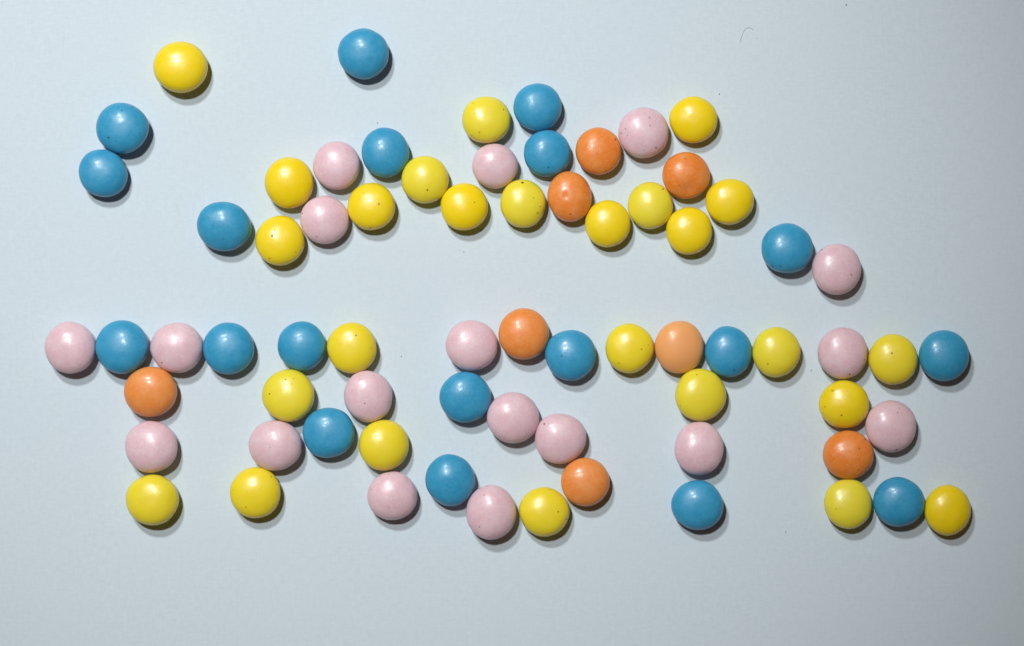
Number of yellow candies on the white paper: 26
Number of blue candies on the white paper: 19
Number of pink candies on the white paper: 18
